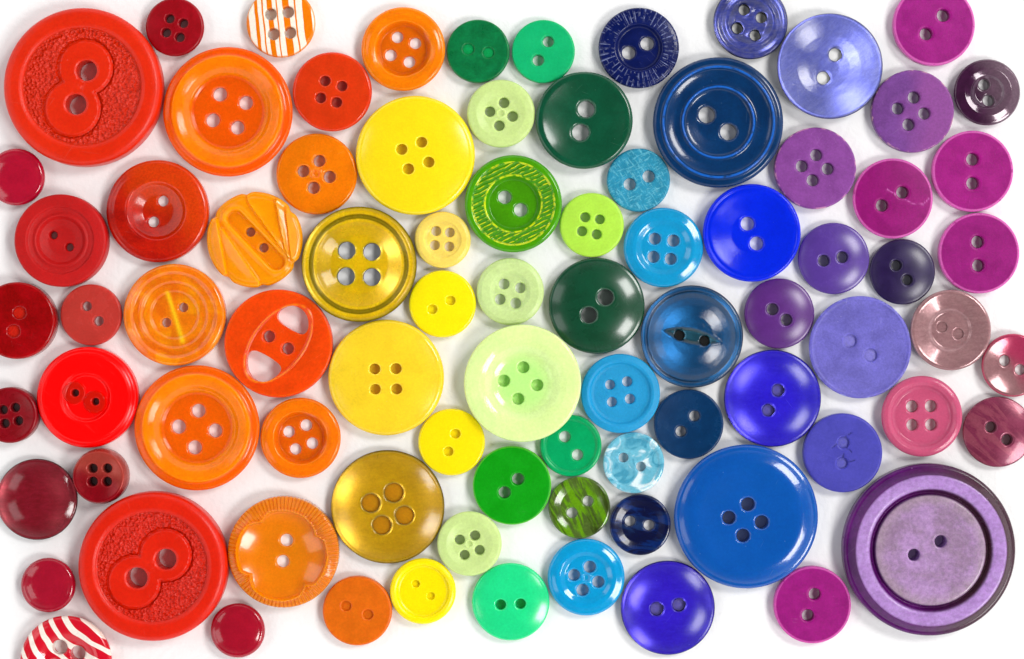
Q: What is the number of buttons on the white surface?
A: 83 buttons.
